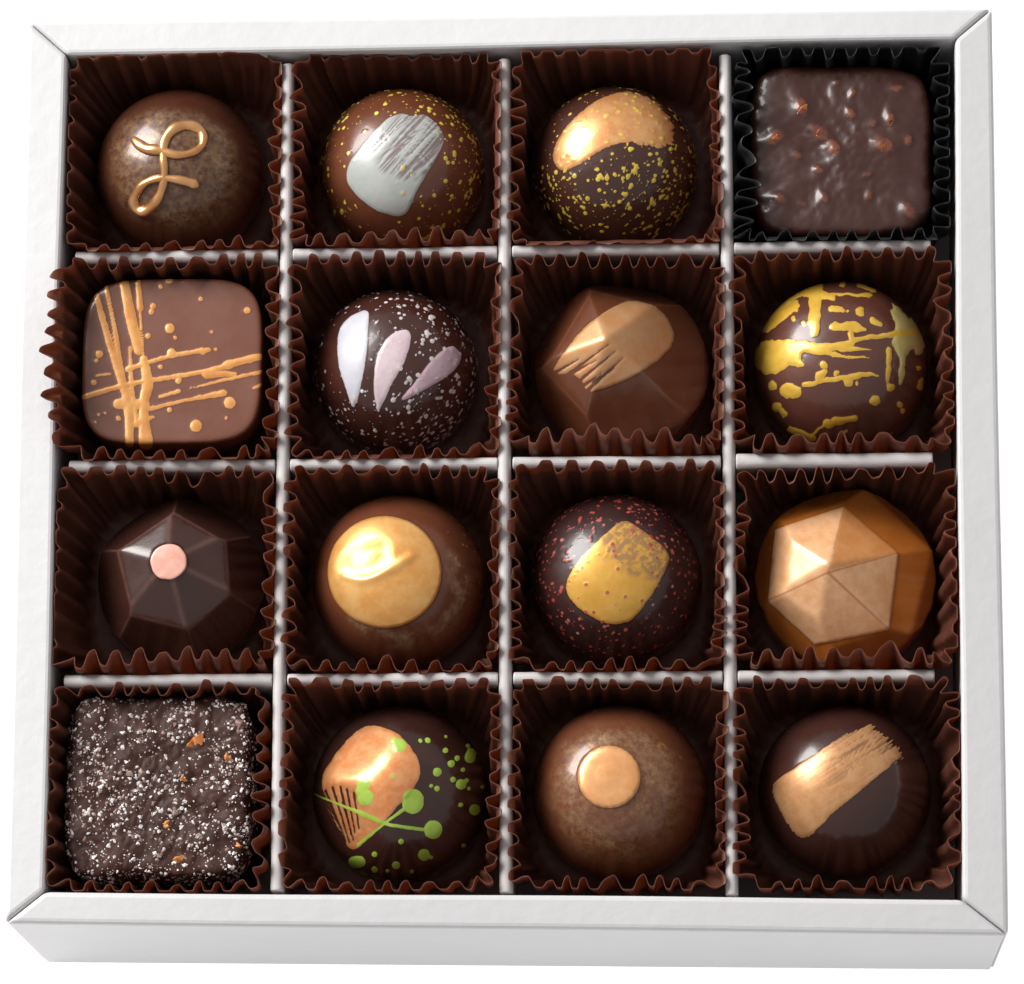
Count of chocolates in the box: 16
